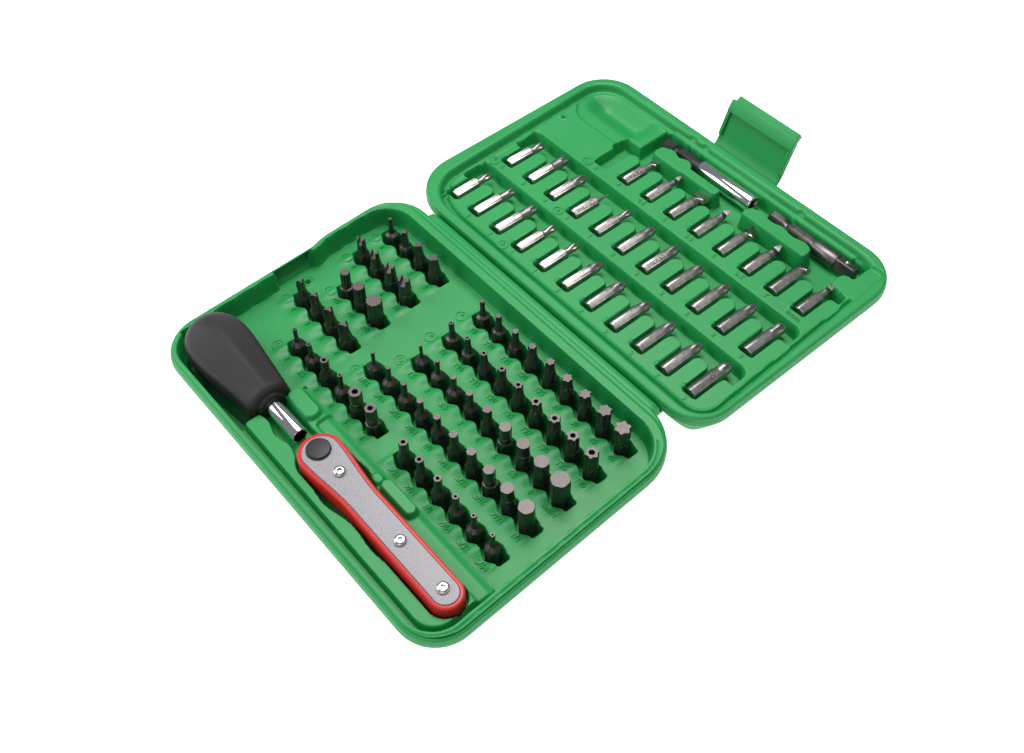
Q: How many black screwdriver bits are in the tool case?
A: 64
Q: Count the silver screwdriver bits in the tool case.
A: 30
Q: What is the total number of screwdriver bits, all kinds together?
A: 94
